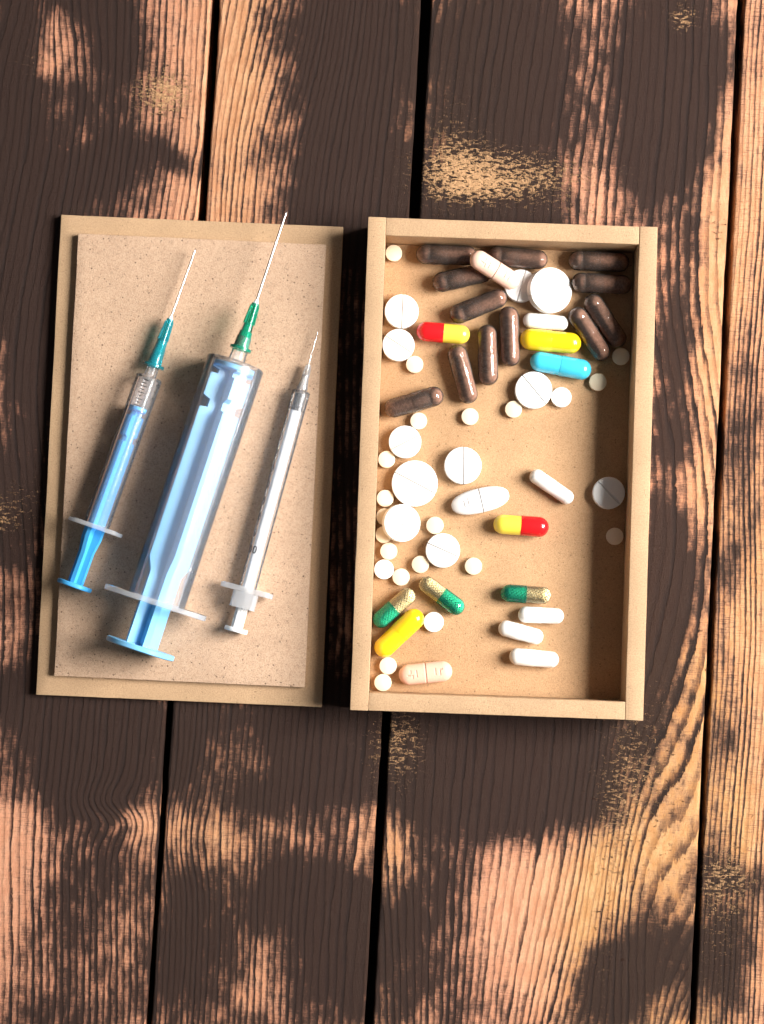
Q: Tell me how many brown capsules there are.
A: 12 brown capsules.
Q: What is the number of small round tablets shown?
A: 22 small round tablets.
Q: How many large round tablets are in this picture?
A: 11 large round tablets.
